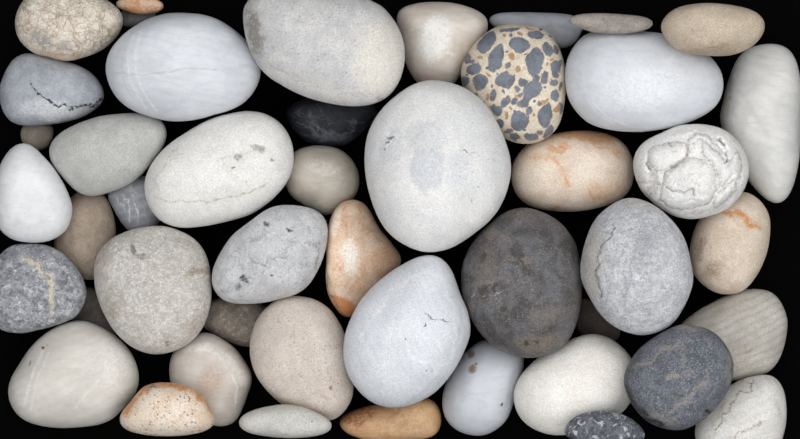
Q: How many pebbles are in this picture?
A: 47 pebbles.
